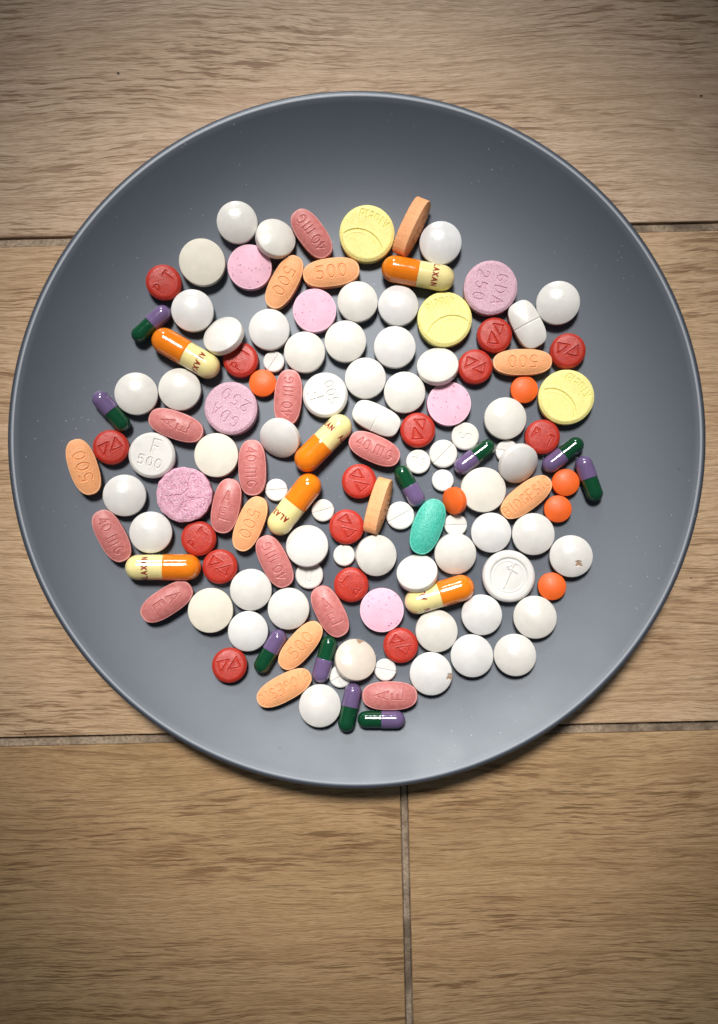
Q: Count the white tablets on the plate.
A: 63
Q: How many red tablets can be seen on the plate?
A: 15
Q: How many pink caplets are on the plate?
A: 11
